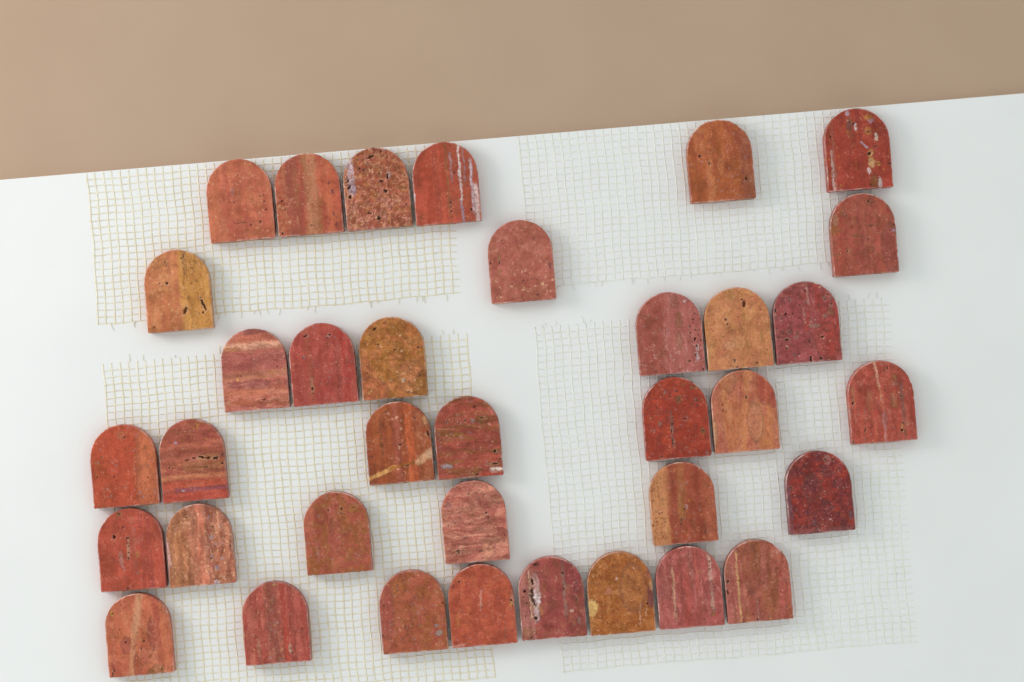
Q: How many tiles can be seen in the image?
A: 36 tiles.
